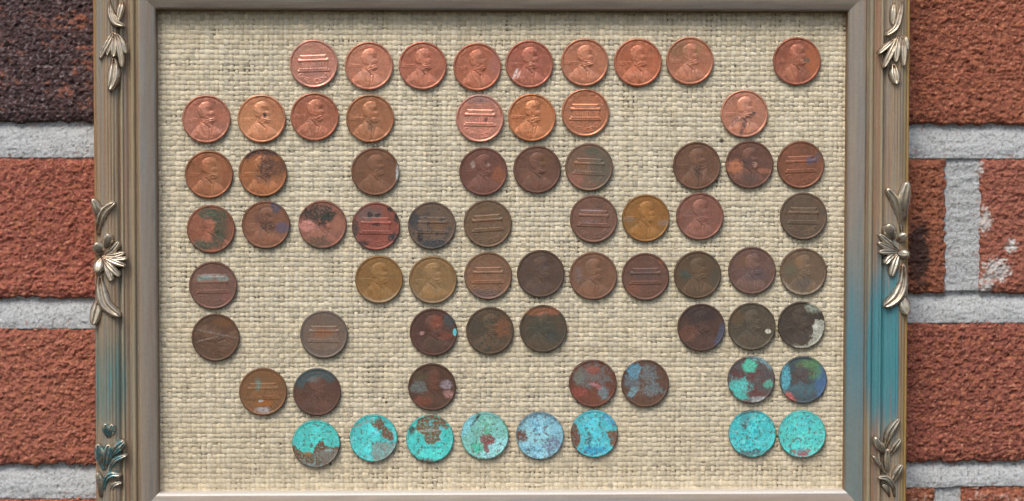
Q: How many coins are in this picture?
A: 69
